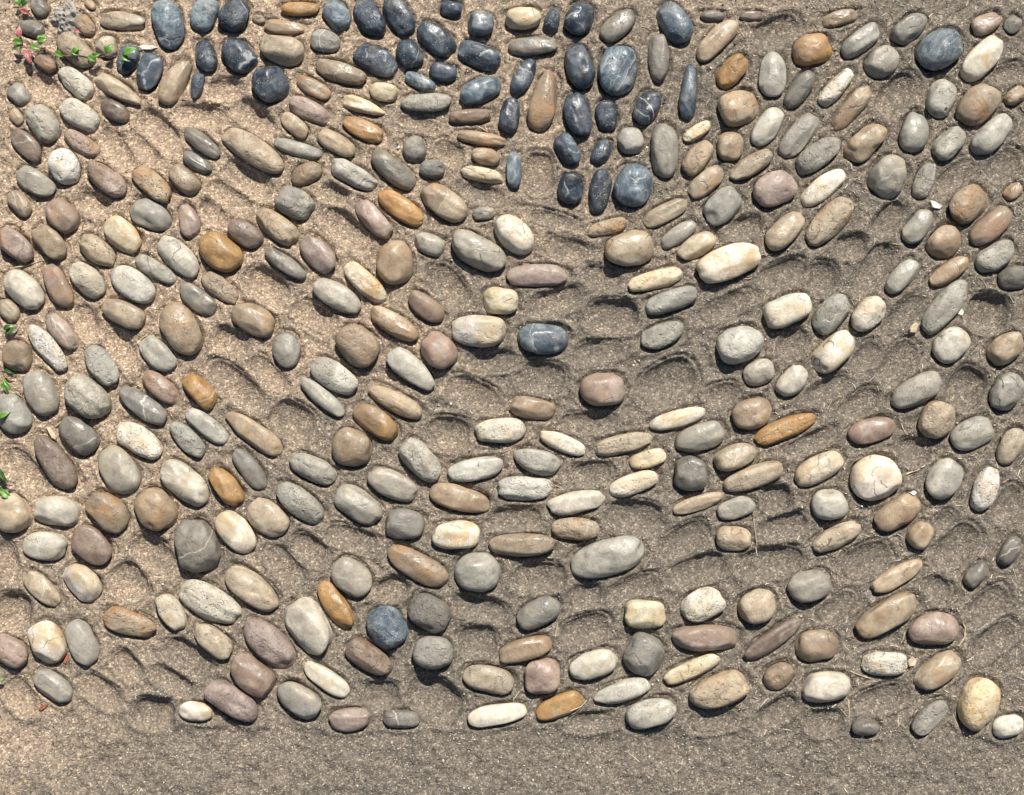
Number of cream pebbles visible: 45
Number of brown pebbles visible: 143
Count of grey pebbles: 121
